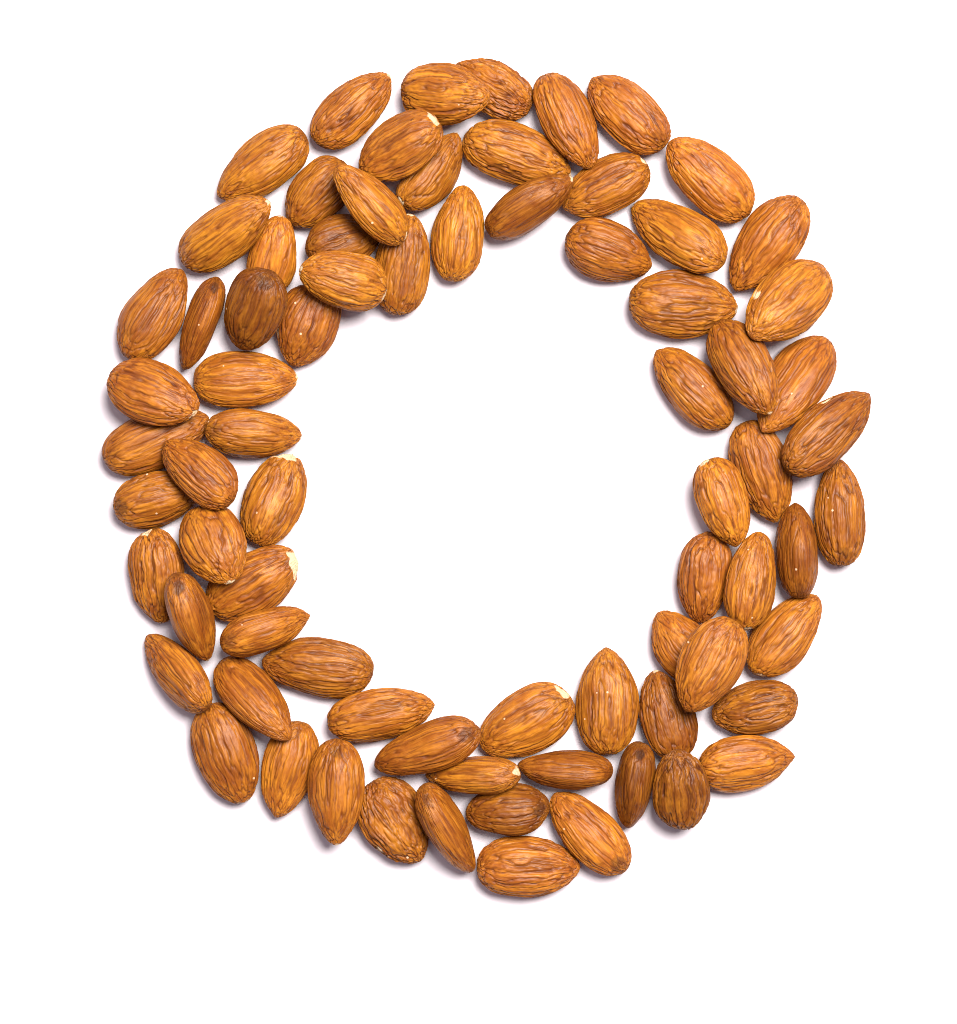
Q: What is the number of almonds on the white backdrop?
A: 76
